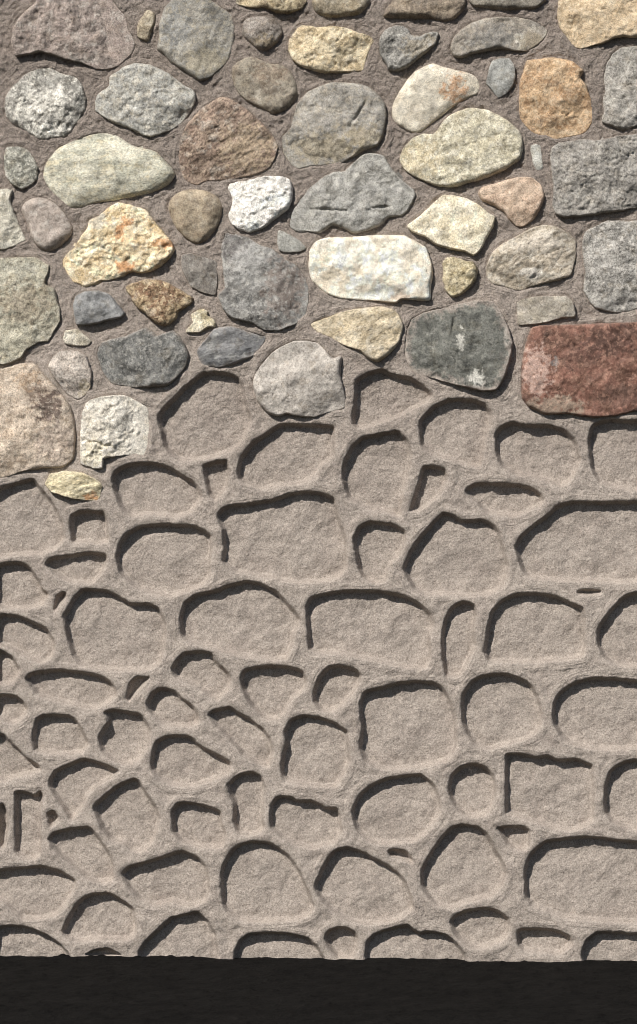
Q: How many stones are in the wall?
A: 57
